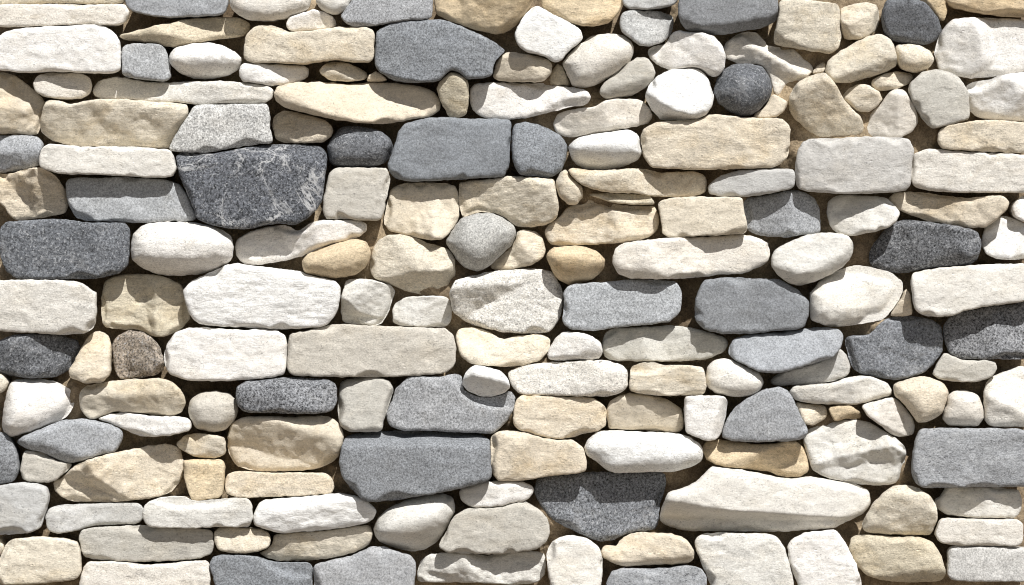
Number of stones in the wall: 183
